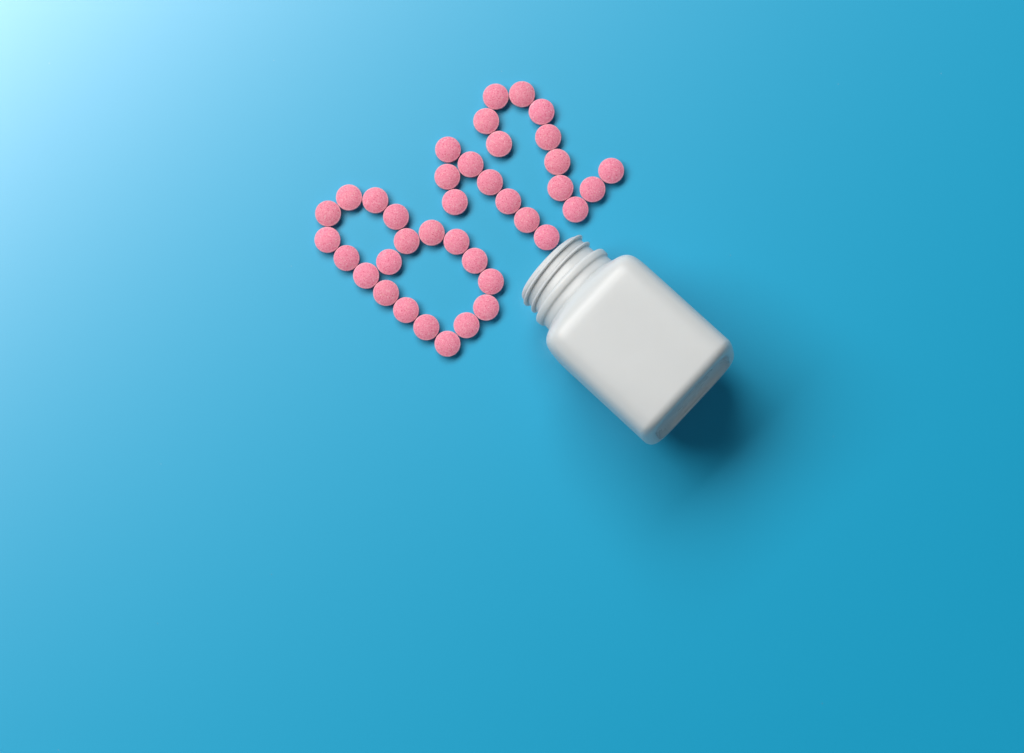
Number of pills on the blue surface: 38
